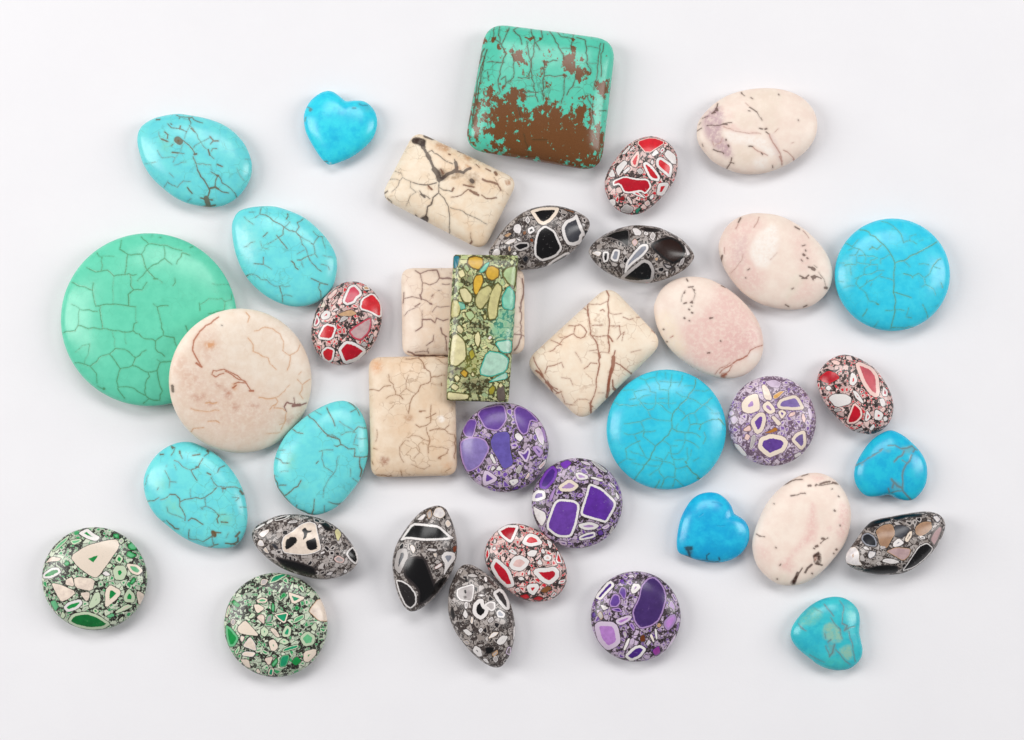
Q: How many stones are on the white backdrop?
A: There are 38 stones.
